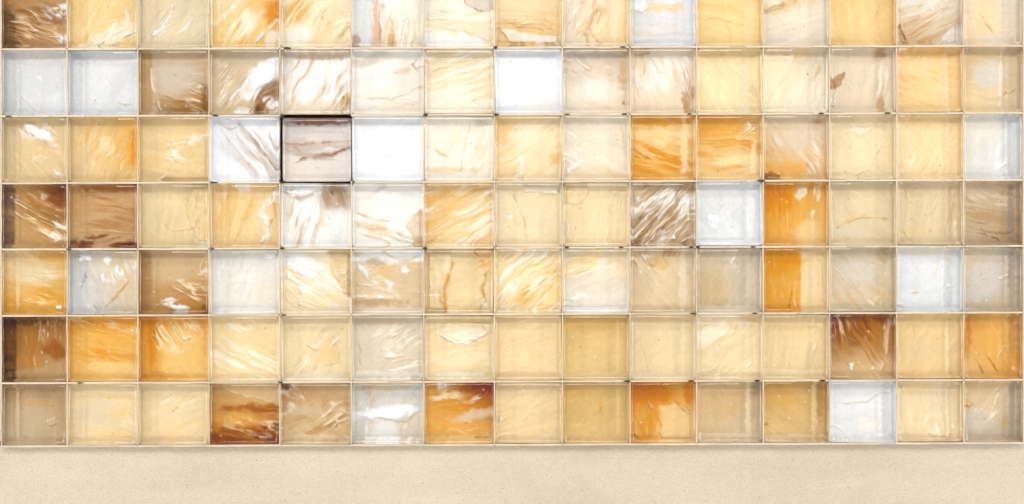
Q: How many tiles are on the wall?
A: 105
